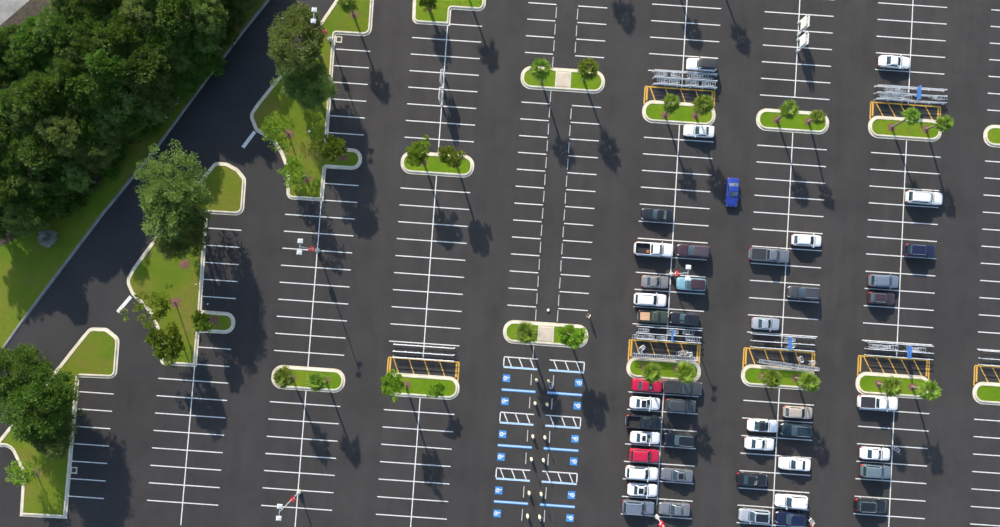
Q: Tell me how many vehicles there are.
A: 46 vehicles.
